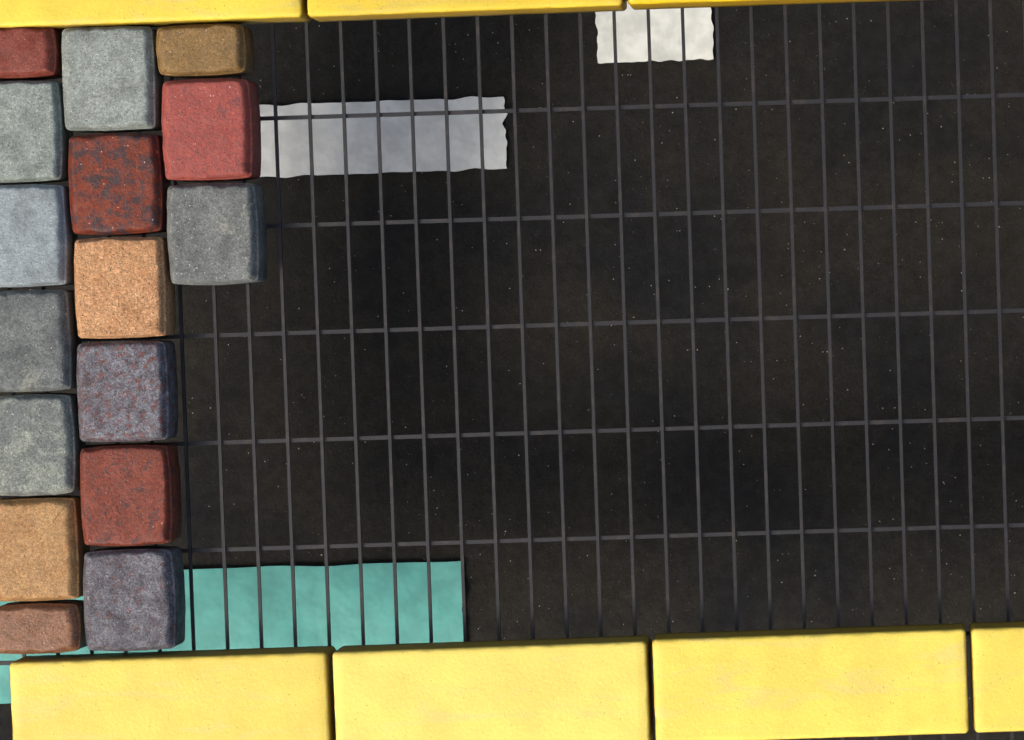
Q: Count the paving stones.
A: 16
